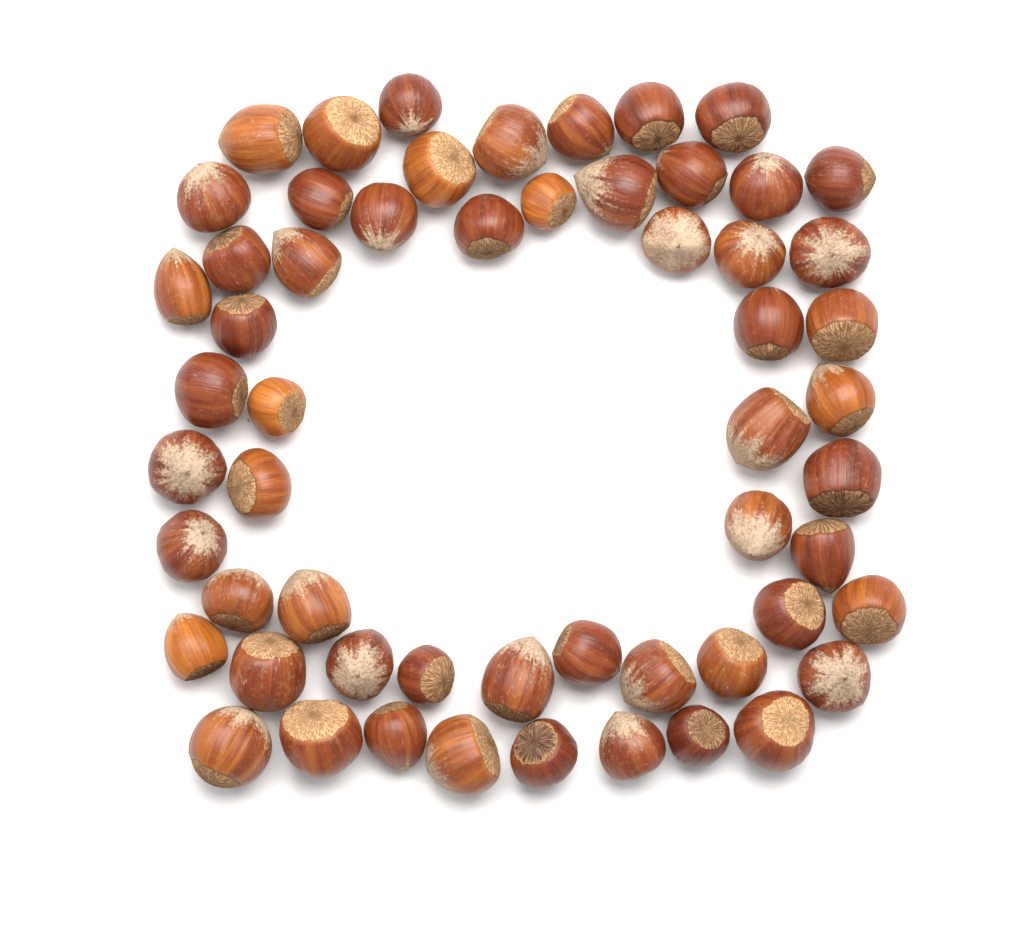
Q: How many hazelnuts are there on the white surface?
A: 57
